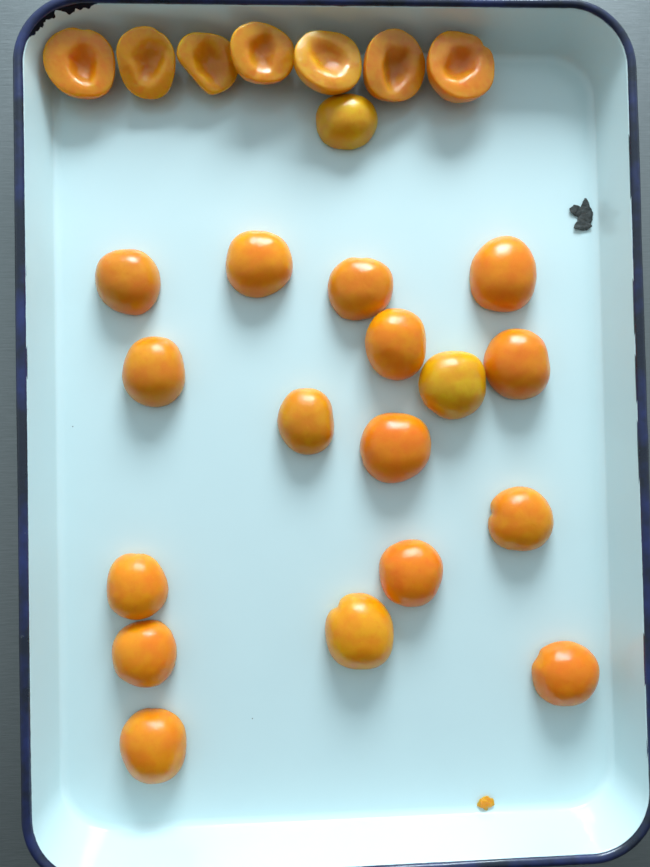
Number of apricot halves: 25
